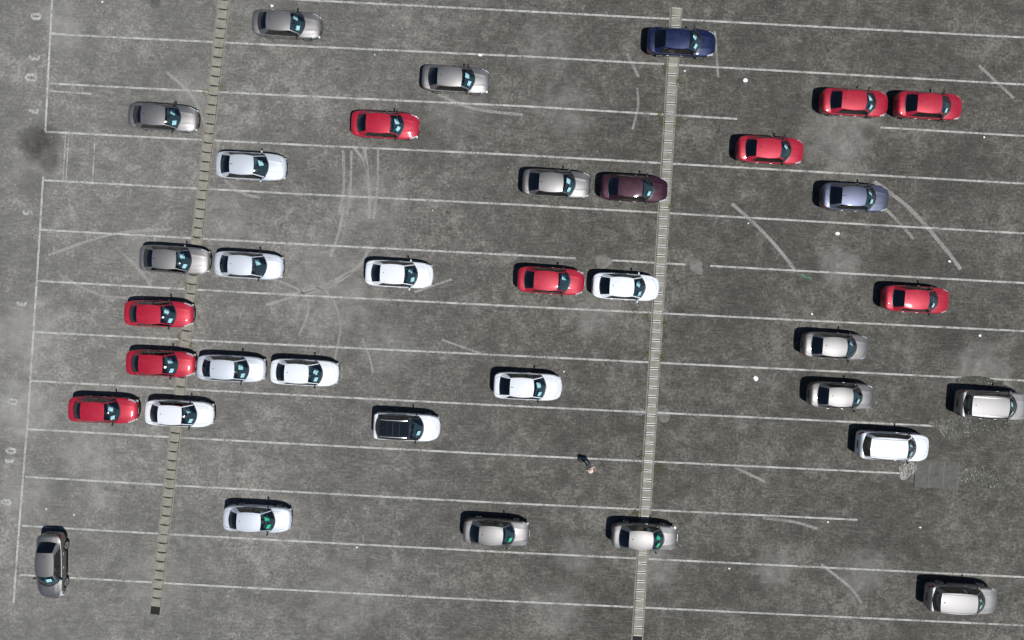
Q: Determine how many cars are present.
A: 35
